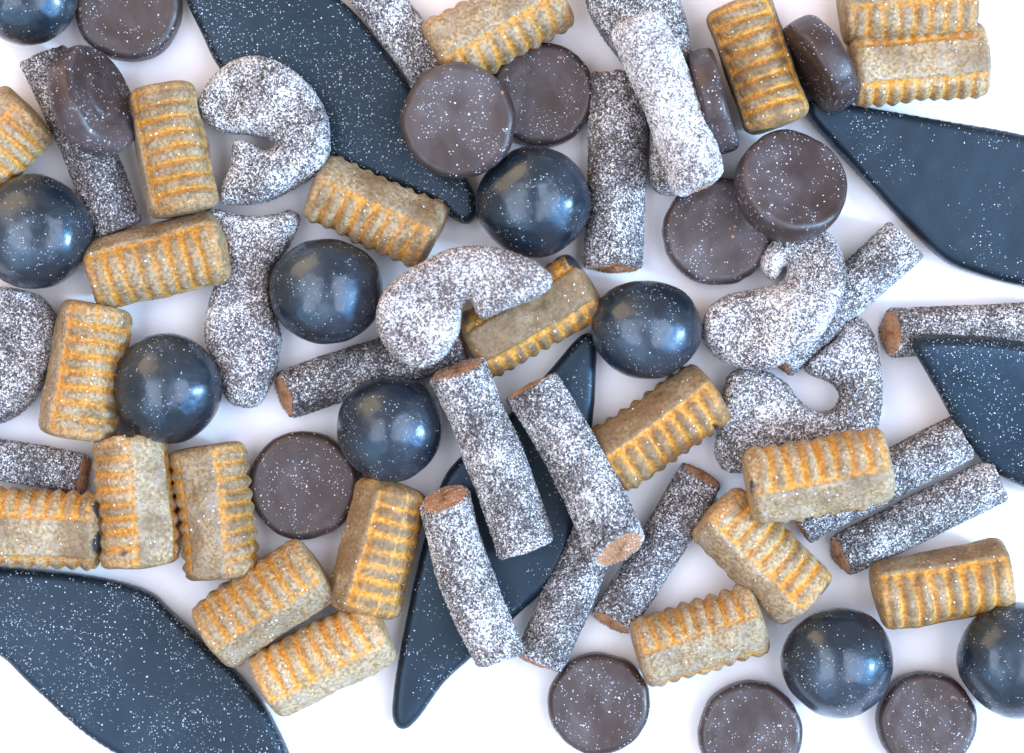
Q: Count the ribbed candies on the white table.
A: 21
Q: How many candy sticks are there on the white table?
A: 15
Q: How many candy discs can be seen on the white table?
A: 12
